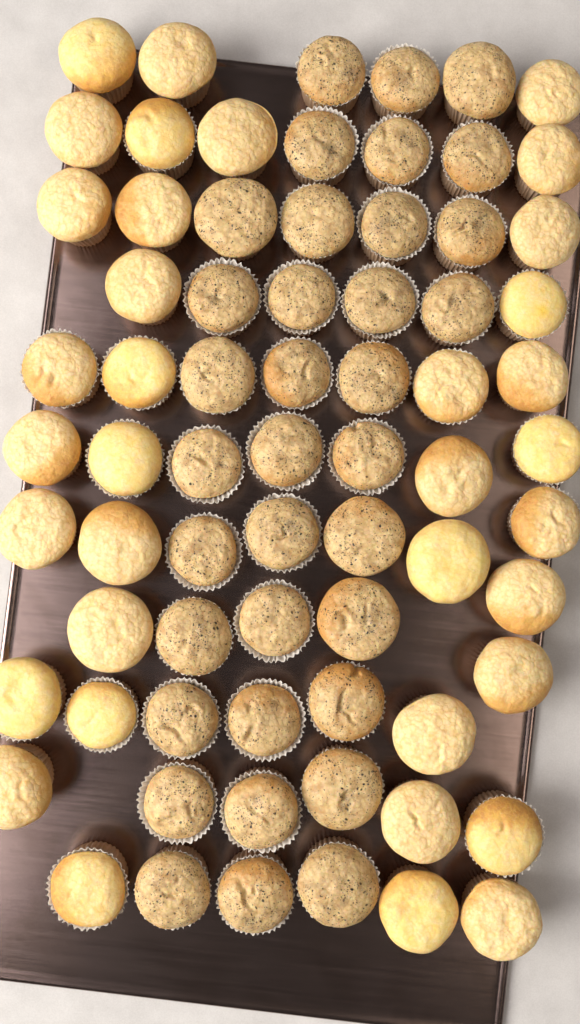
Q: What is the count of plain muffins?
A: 36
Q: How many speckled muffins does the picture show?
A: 35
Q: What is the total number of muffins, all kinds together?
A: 71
